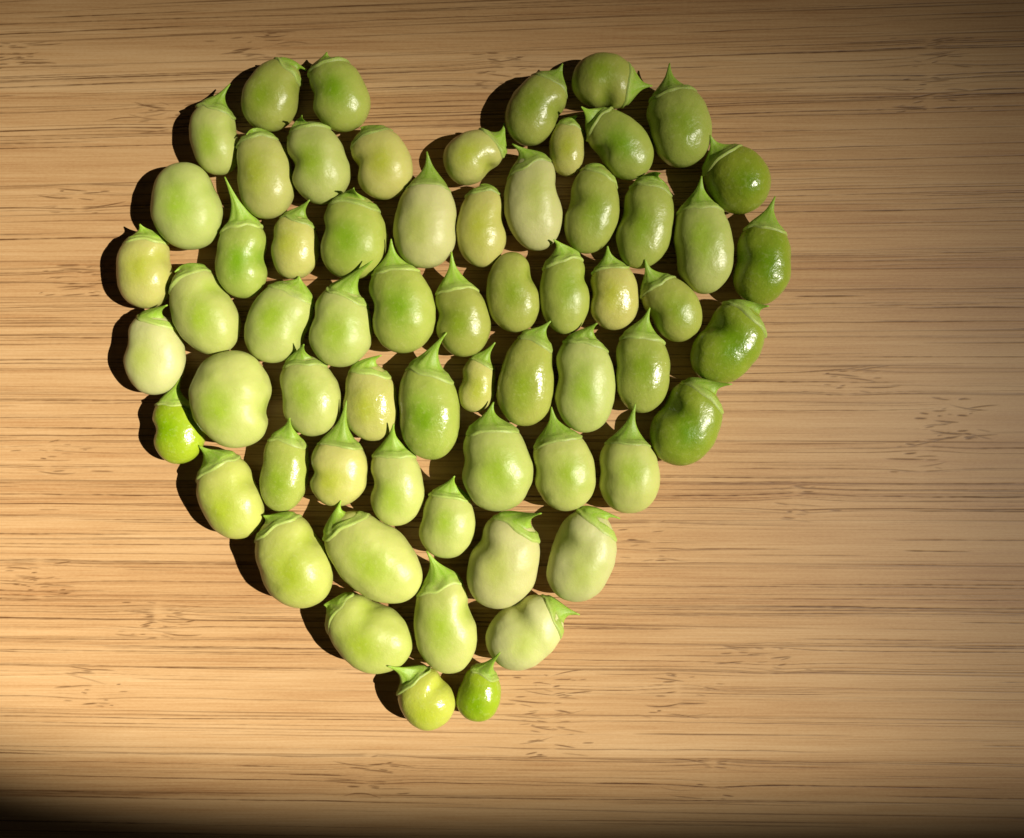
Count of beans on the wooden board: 63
